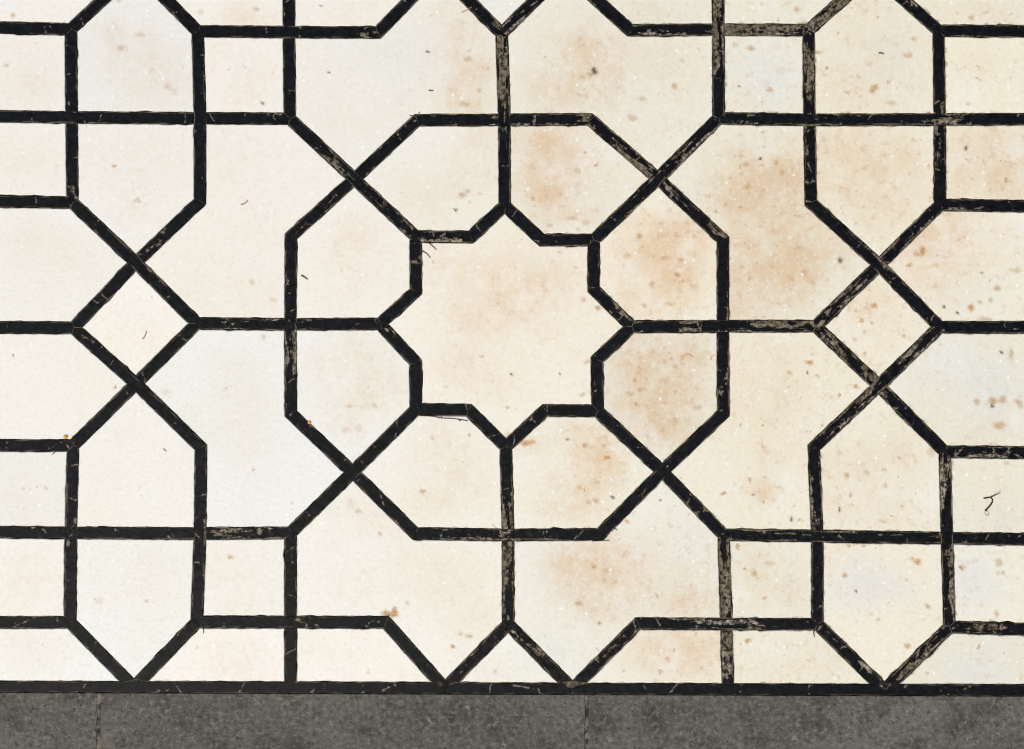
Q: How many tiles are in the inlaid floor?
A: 57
